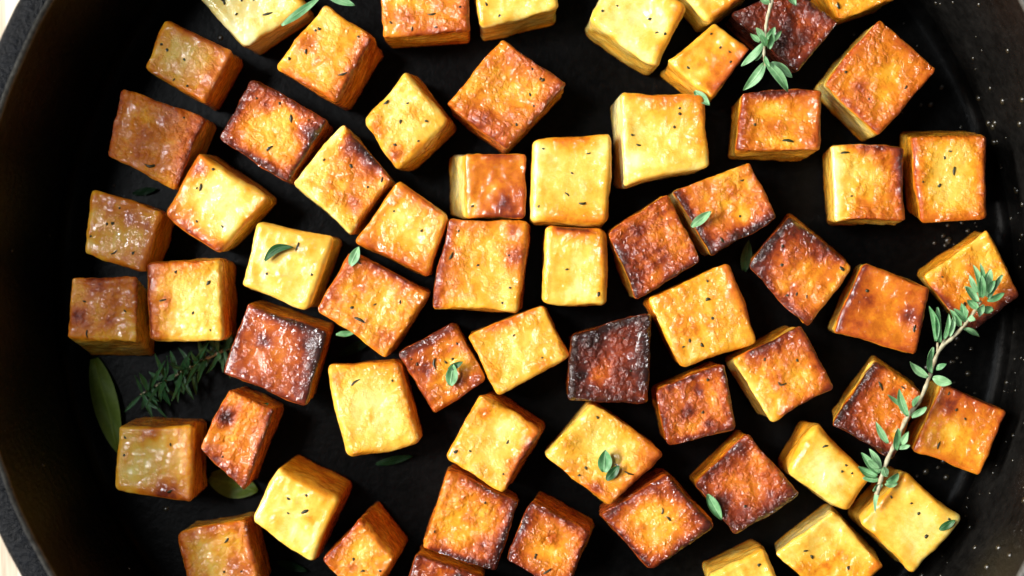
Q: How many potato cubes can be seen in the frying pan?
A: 62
